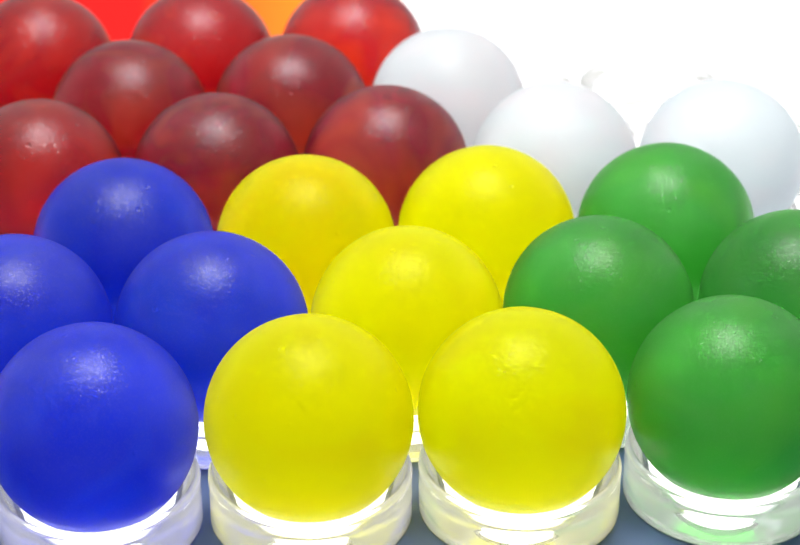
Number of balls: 24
